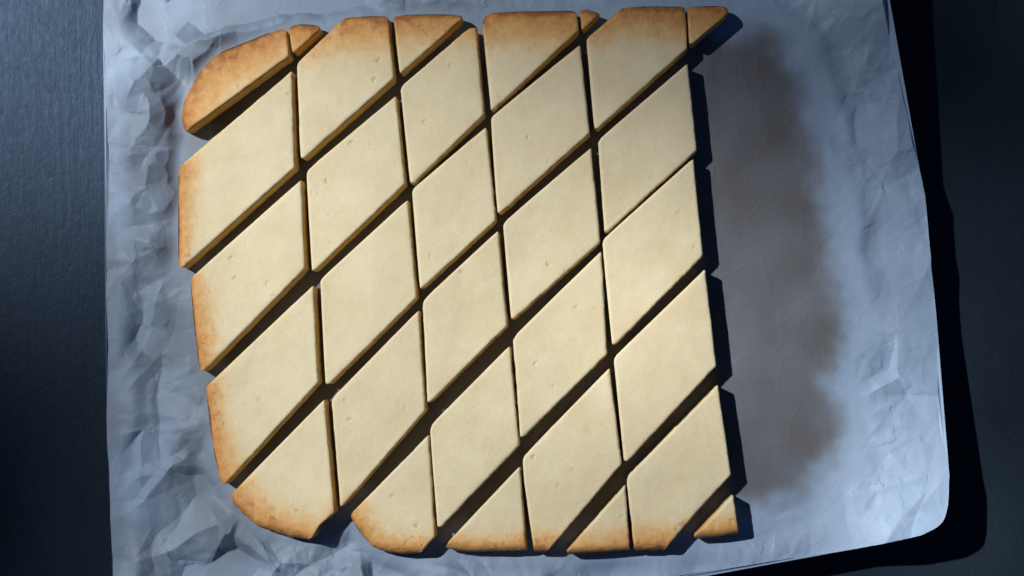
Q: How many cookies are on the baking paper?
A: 31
